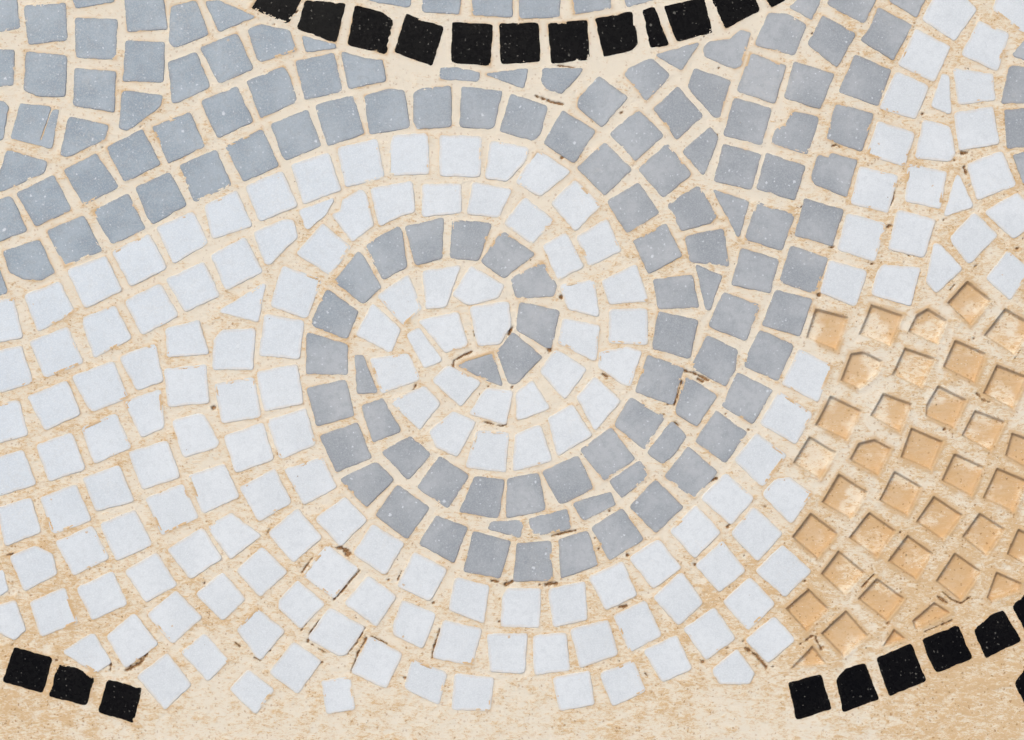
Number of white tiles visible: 162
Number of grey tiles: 137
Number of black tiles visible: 22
